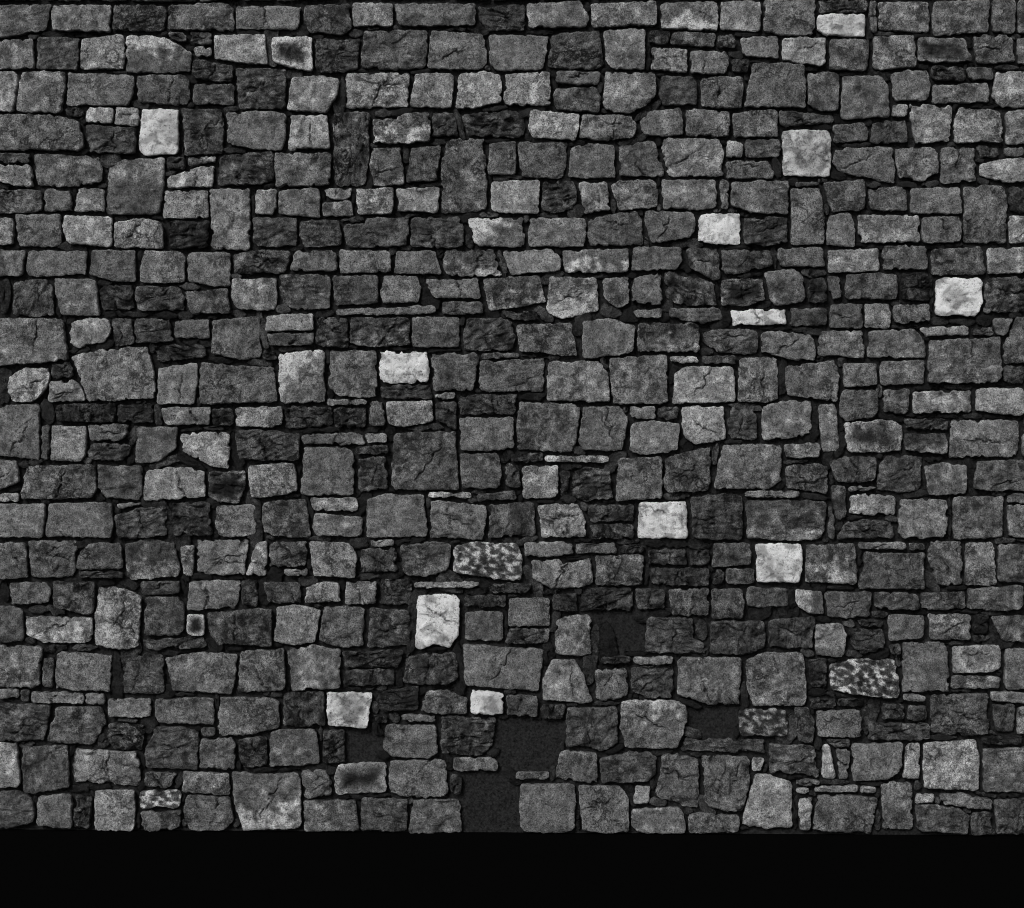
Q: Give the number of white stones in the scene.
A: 12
